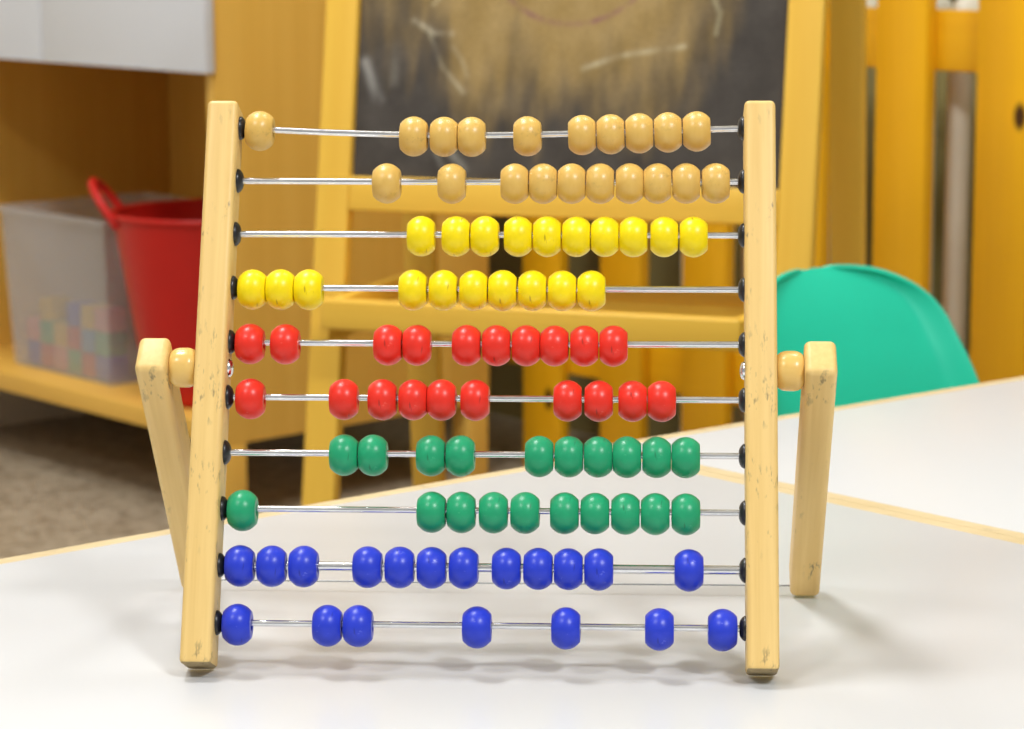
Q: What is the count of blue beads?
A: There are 19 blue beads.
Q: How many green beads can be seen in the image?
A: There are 20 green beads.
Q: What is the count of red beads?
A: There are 20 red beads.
